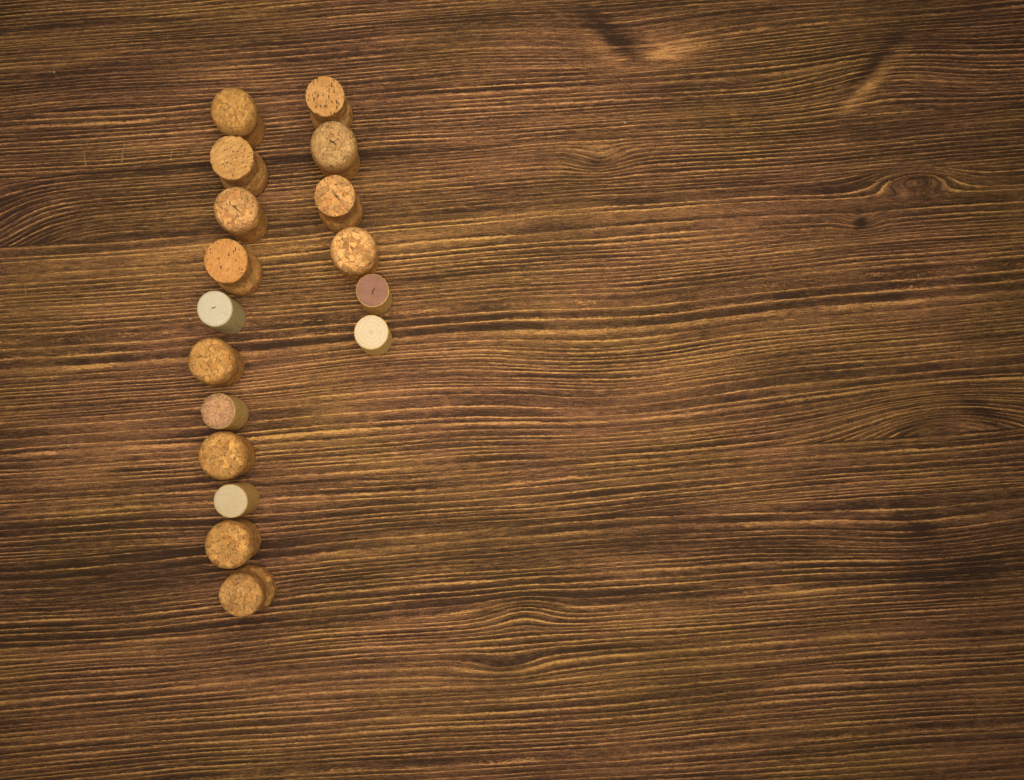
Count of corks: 17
